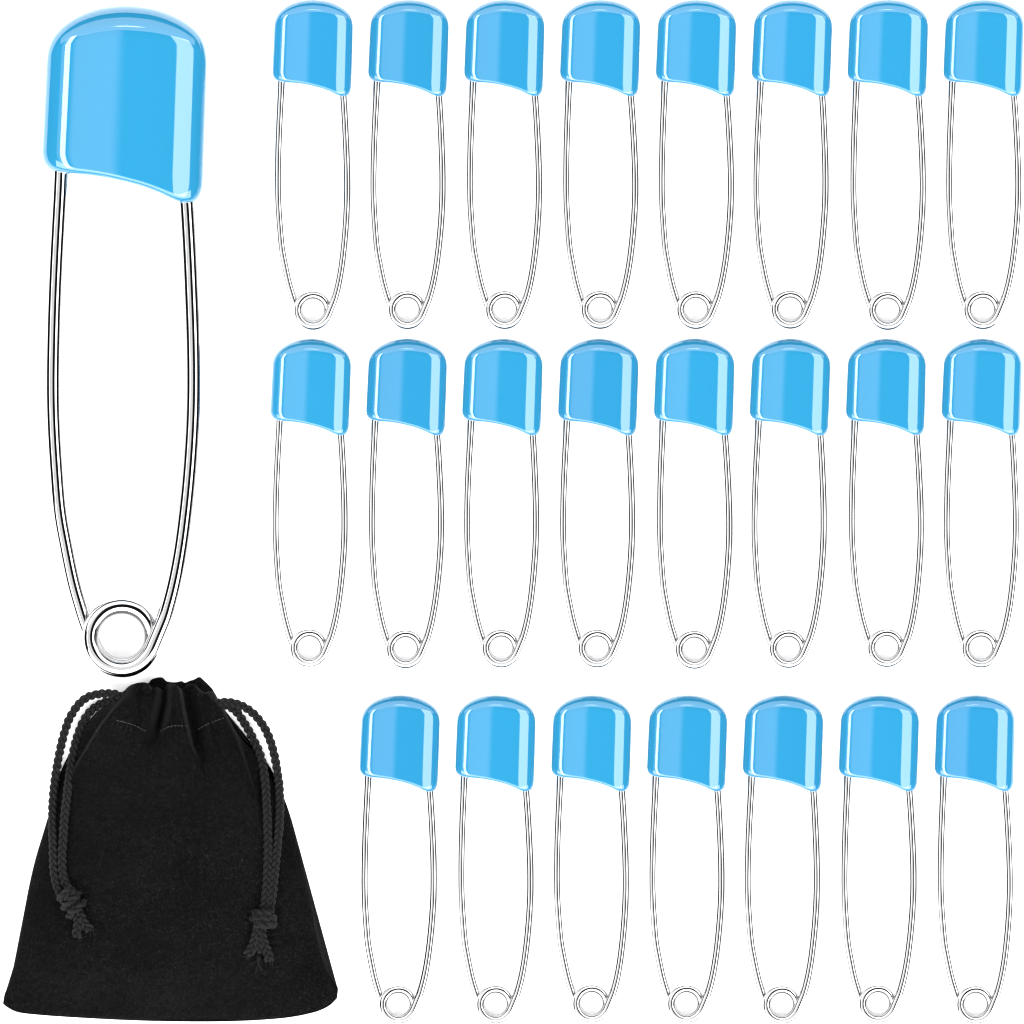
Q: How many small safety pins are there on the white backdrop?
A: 23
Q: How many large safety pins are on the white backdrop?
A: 1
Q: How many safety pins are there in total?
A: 24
